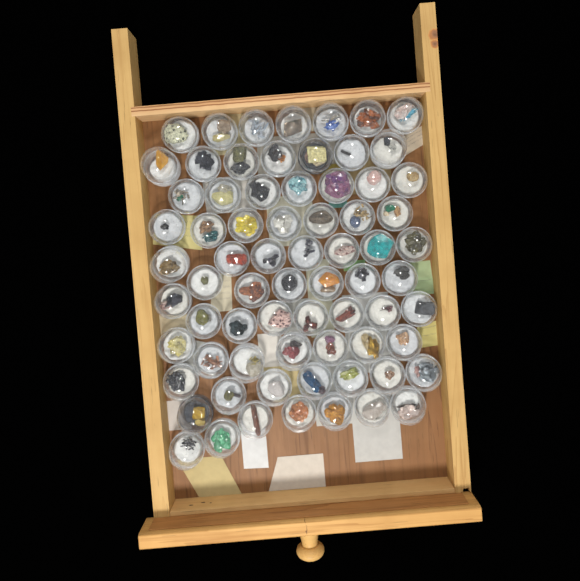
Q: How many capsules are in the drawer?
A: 71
